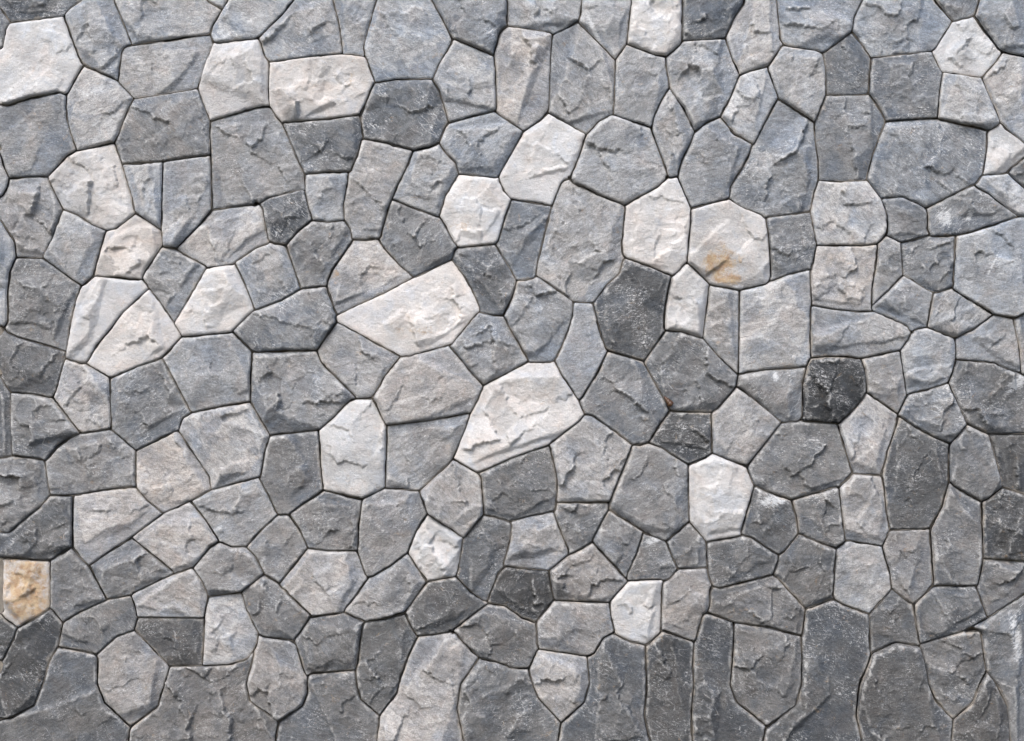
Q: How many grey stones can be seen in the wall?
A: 182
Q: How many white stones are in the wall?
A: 23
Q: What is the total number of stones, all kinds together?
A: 205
